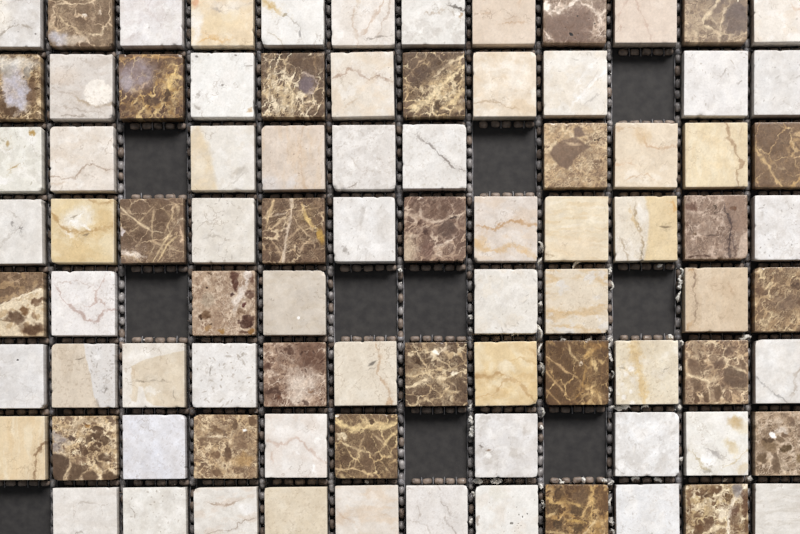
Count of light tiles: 60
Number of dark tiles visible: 26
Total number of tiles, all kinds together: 86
